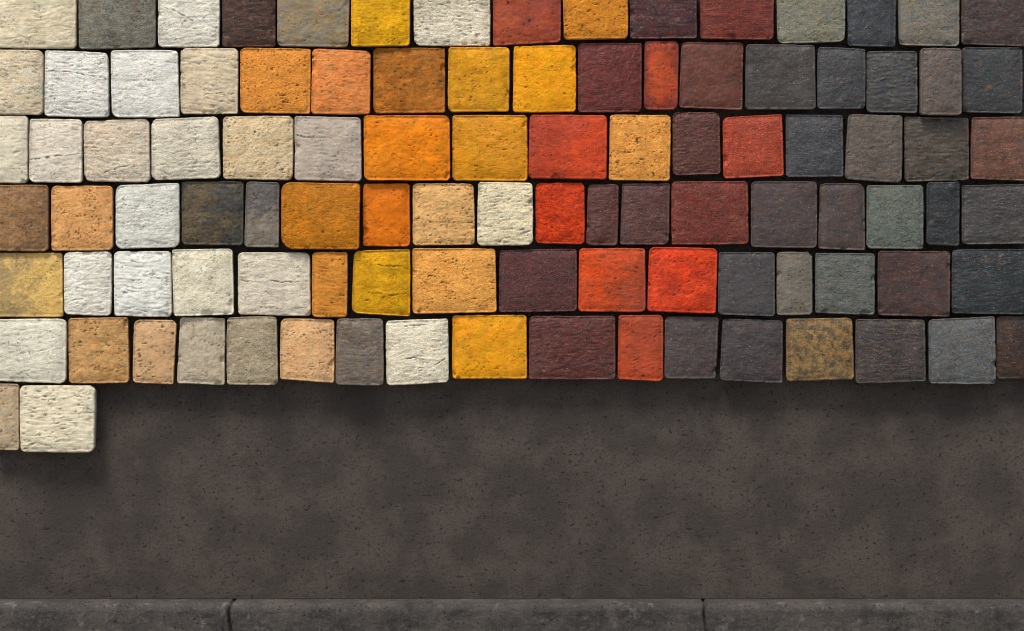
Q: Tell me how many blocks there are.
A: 101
